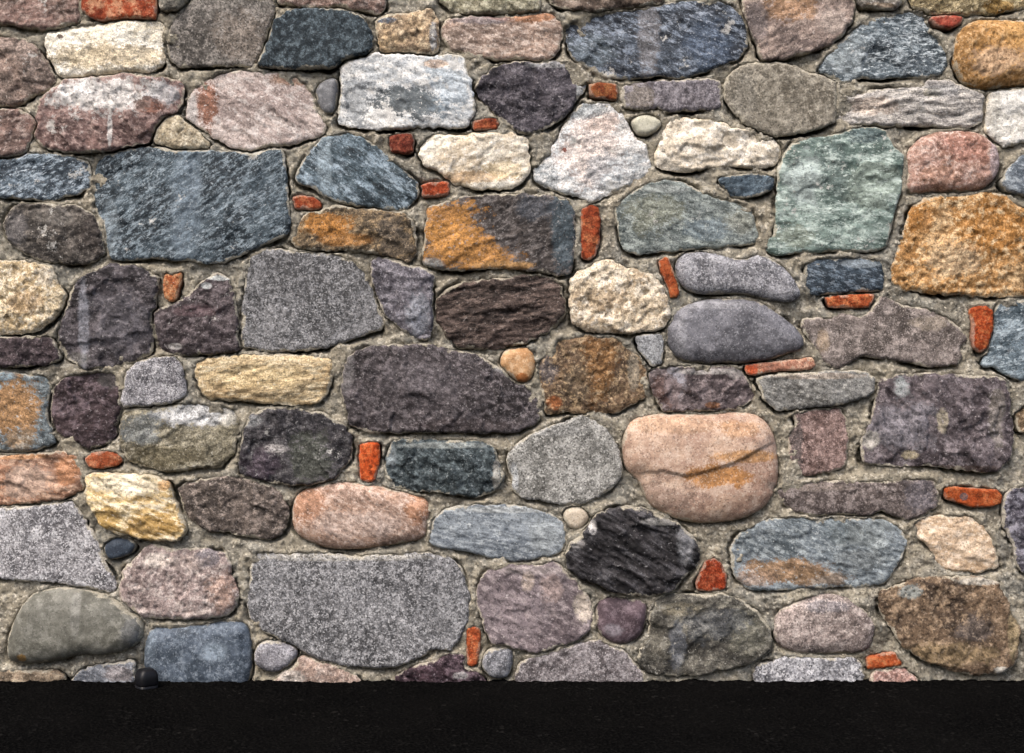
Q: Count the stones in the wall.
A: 106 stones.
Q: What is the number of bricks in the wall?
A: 19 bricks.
